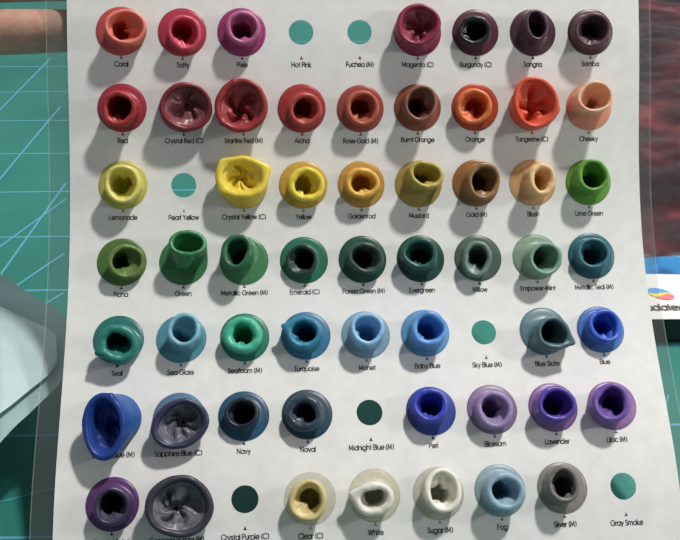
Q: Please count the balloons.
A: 56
